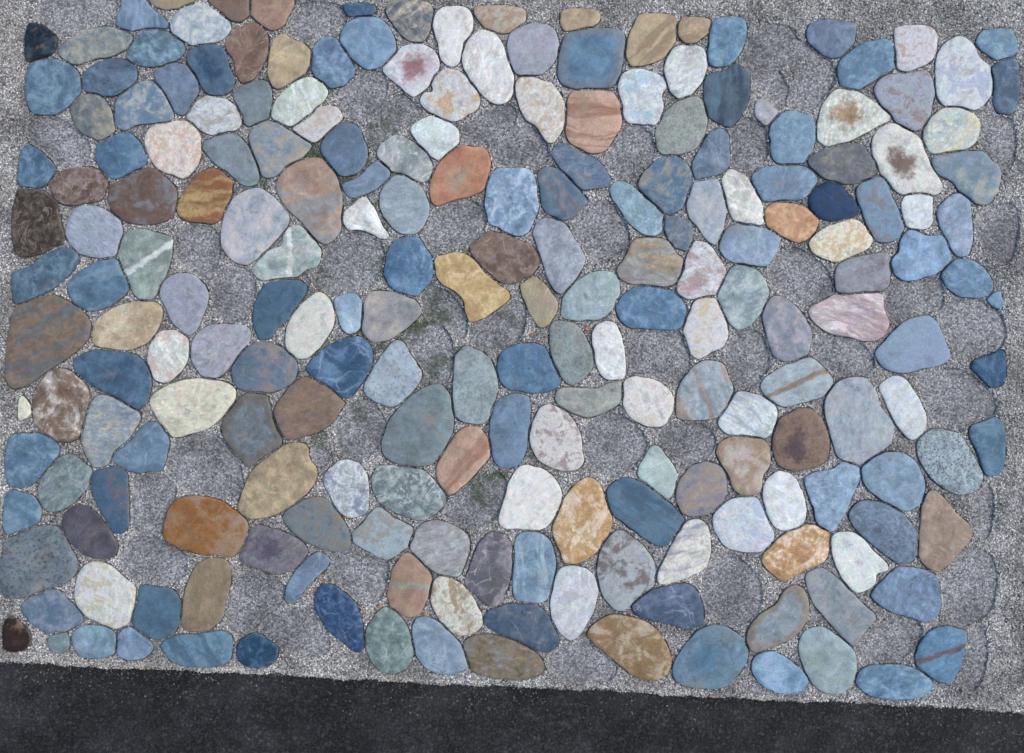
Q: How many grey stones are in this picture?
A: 55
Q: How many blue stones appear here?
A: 78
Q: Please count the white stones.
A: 42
